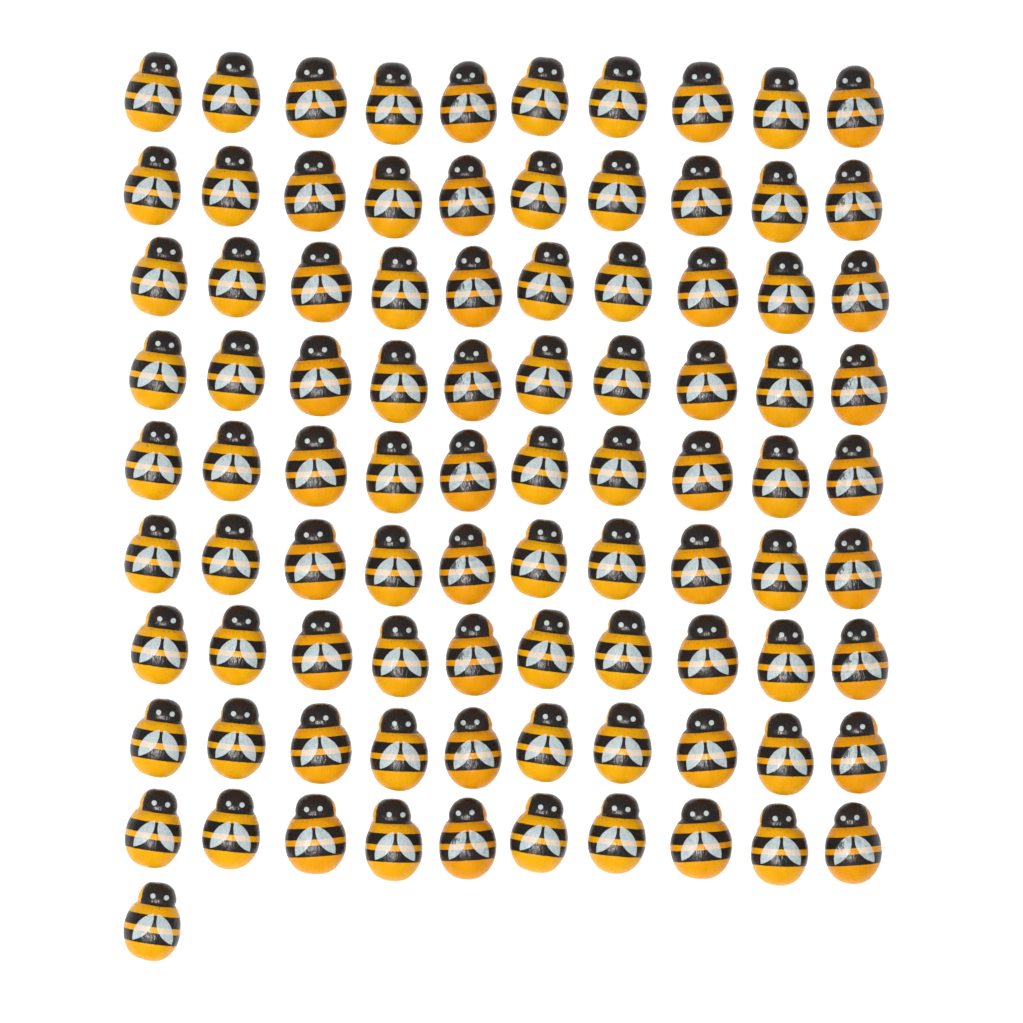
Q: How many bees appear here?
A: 91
